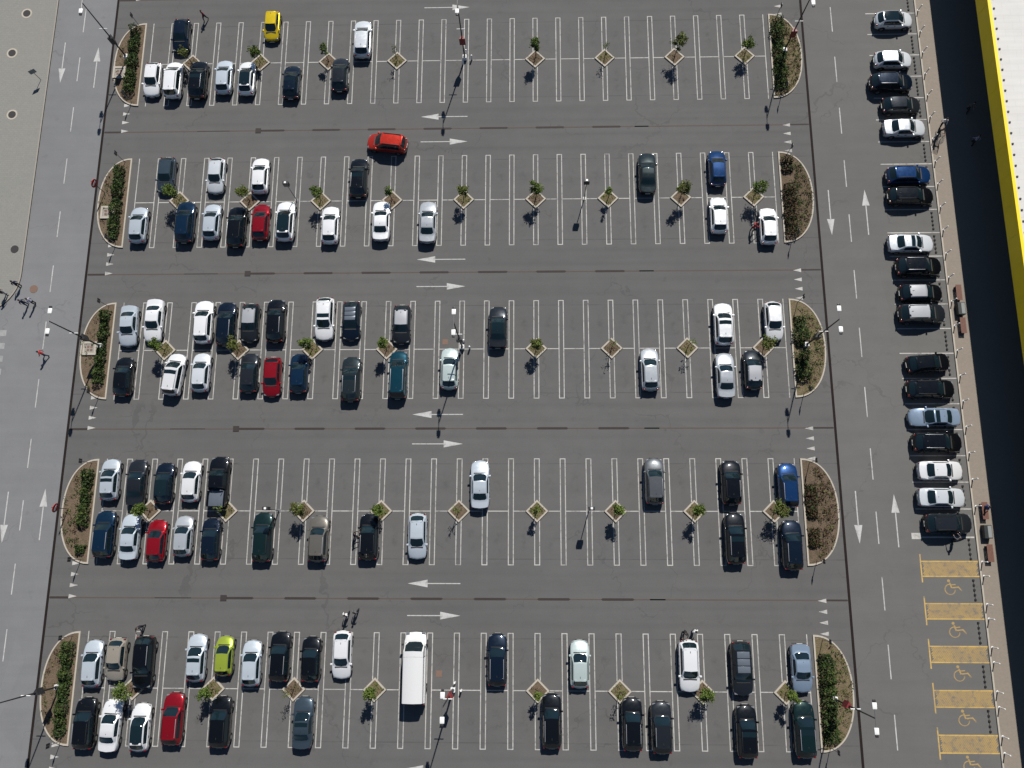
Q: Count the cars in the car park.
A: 115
